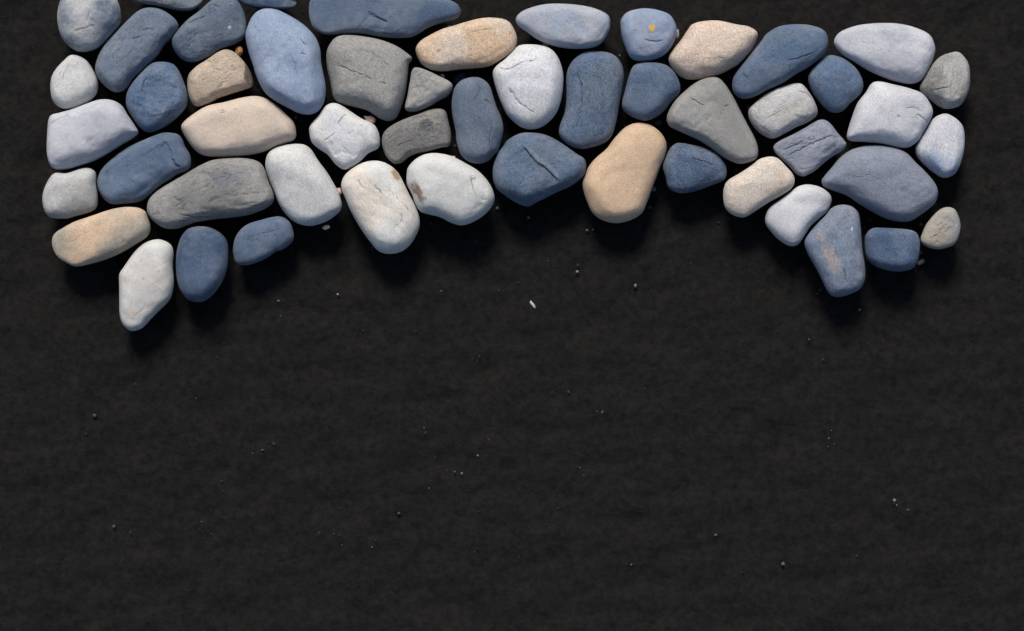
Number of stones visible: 52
